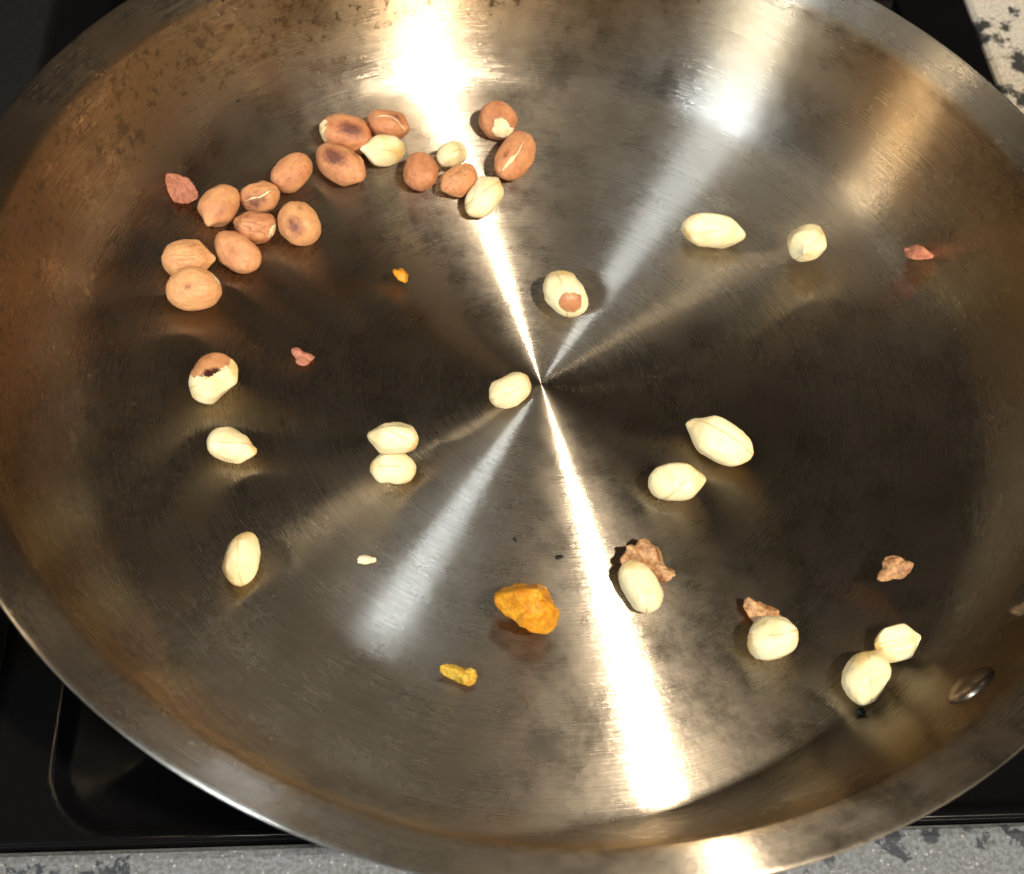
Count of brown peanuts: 15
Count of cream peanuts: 18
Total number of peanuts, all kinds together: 33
